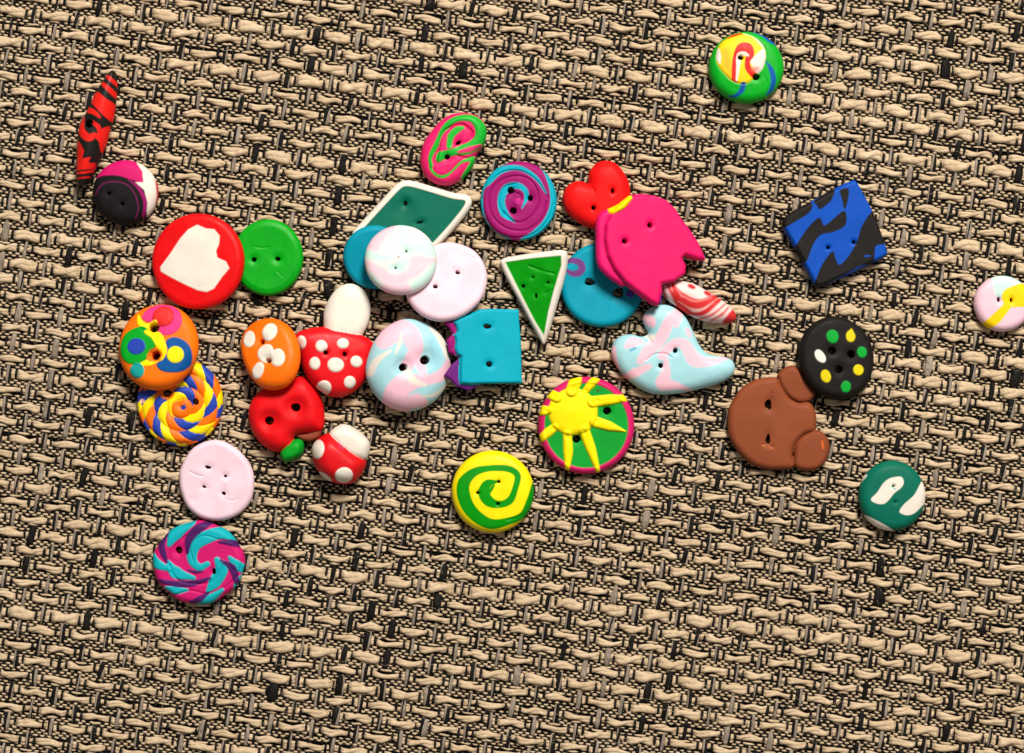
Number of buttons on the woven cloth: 34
